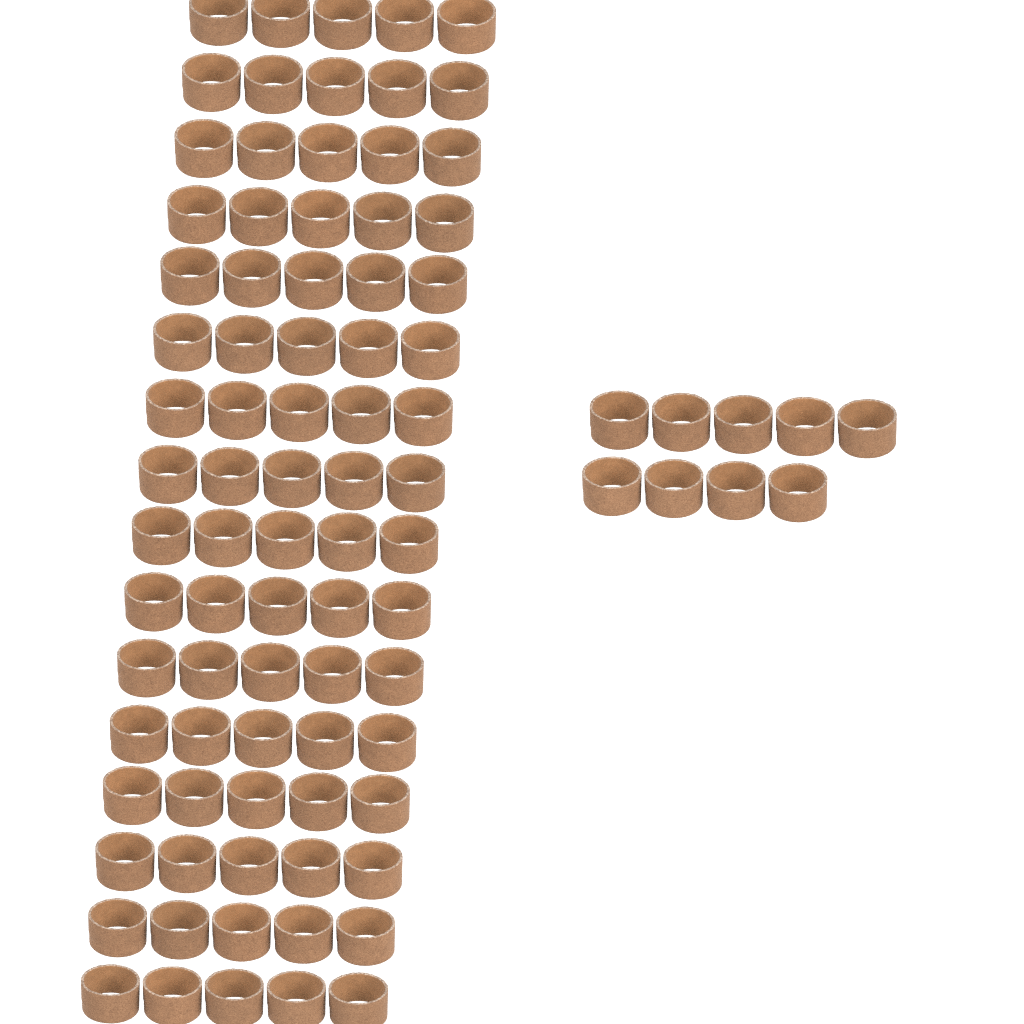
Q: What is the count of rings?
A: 89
